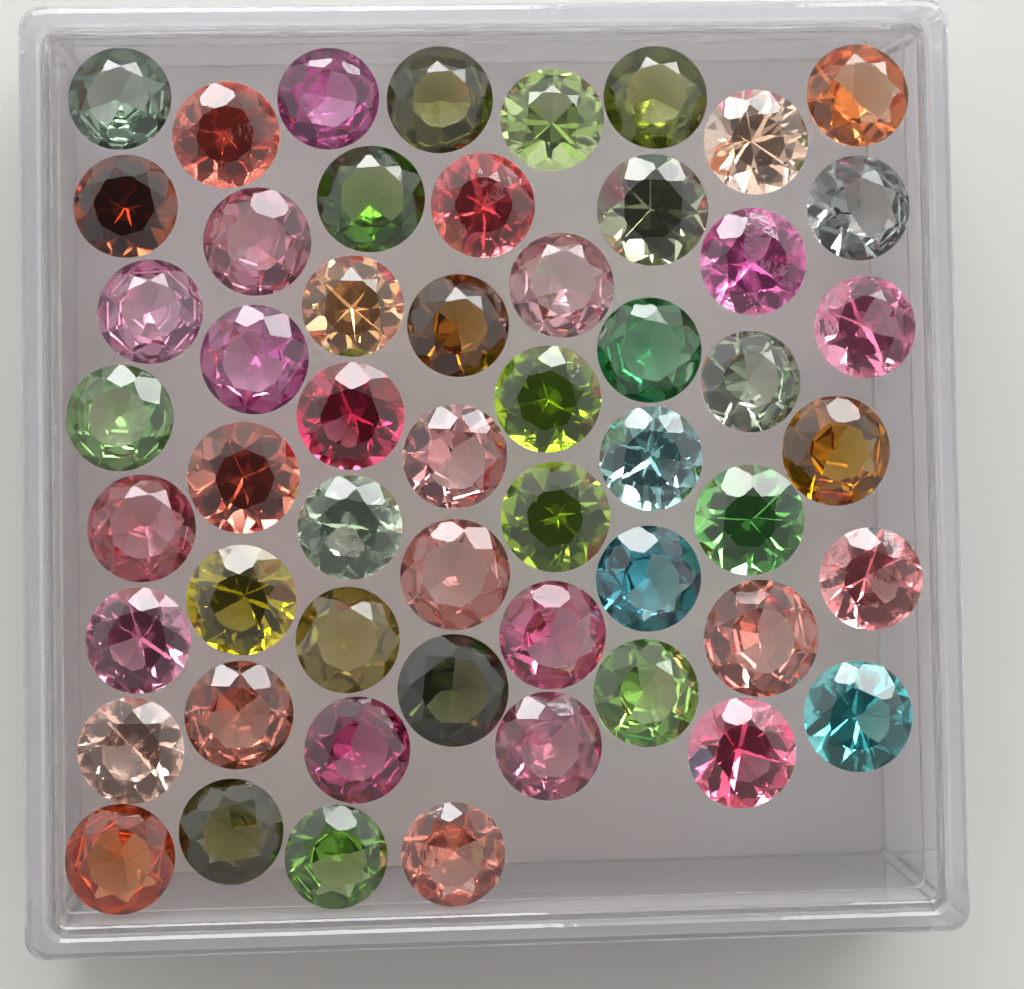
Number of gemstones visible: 54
